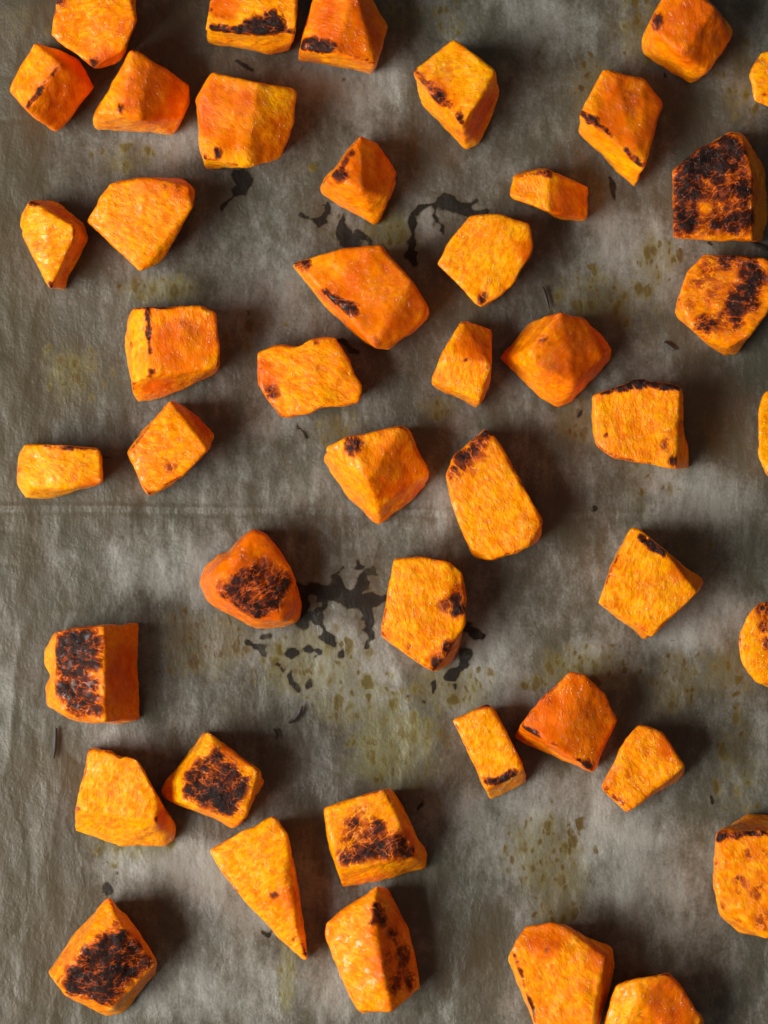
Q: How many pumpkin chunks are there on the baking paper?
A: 45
